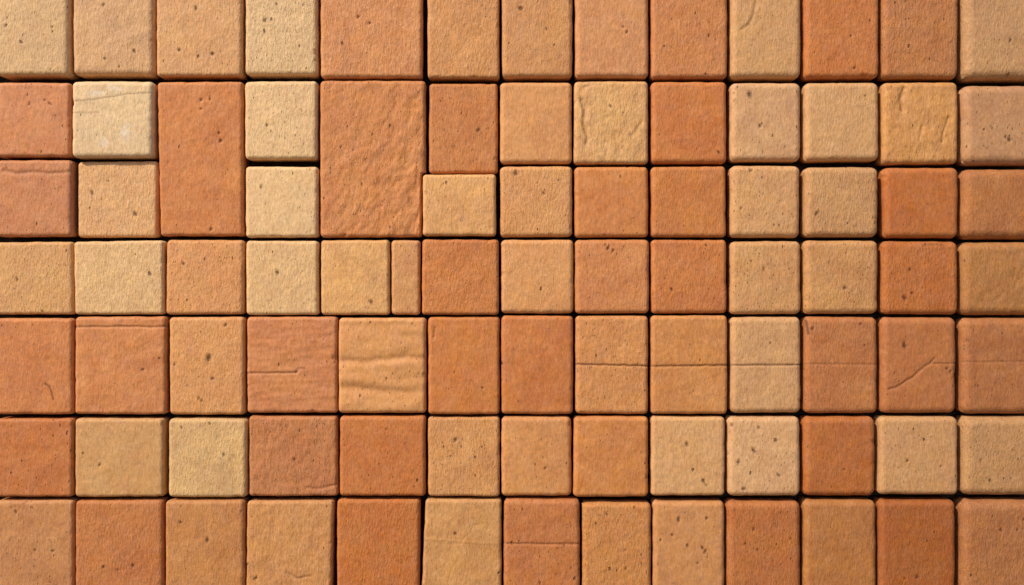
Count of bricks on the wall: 90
